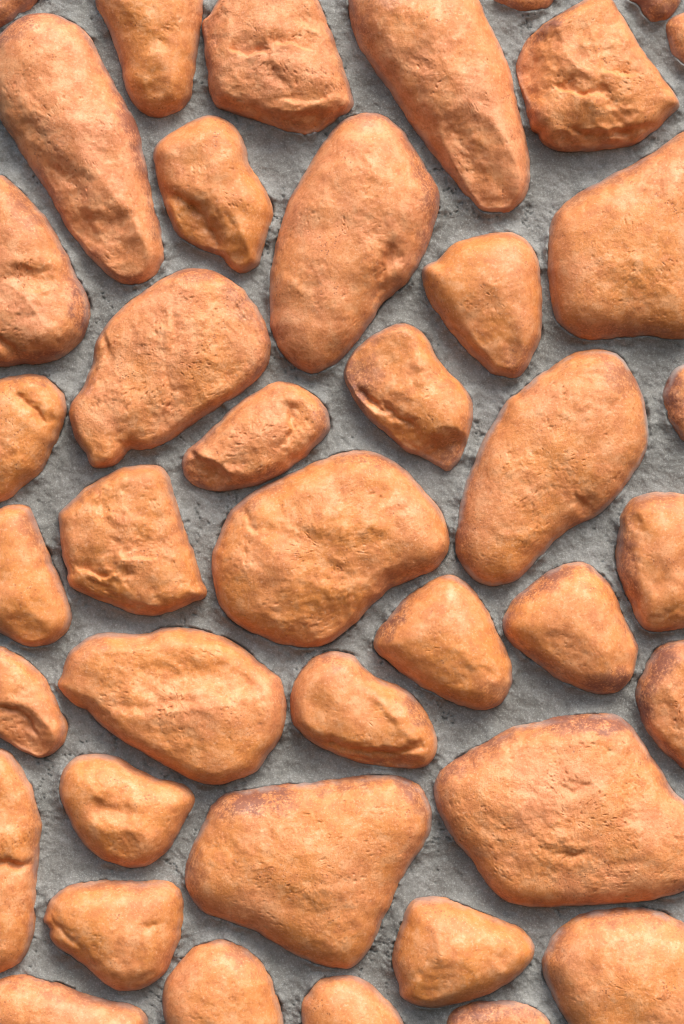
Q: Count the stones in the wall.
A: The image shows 41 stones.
